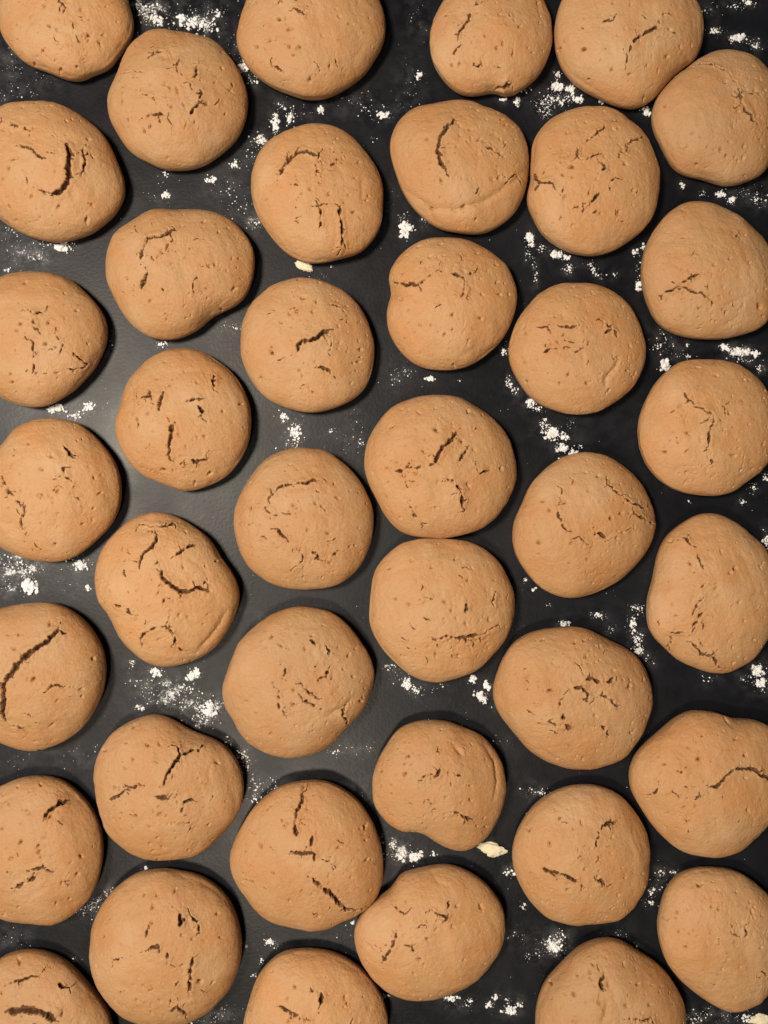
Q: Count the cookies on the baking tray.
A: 40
